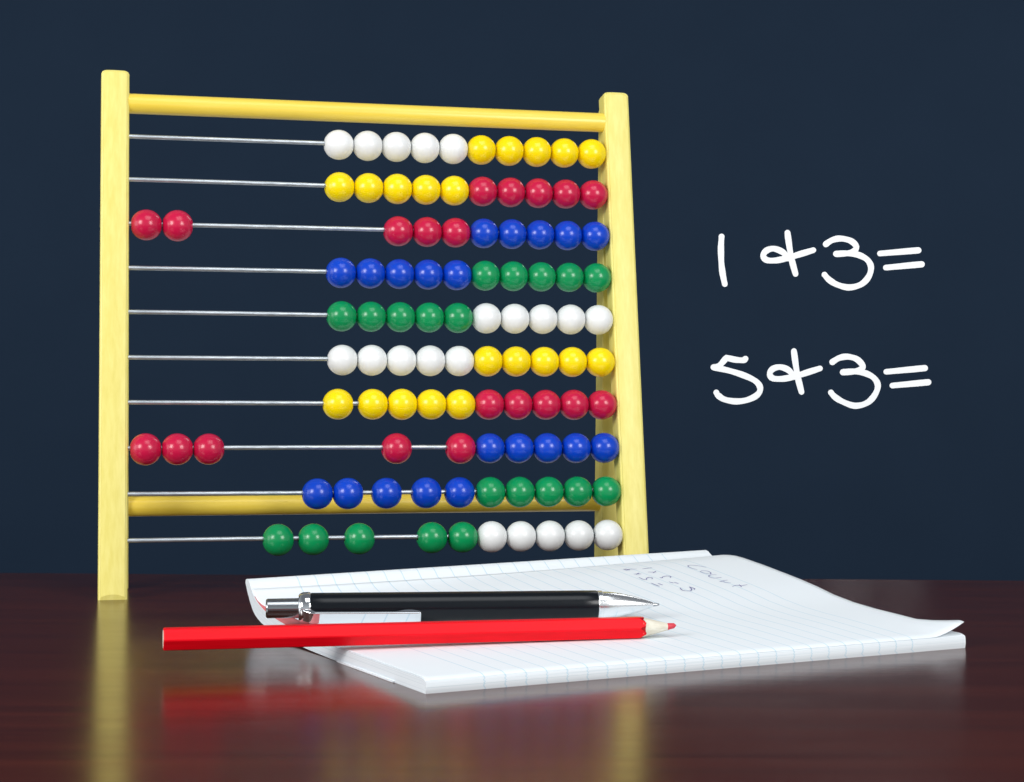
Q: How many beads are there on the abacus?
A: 100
